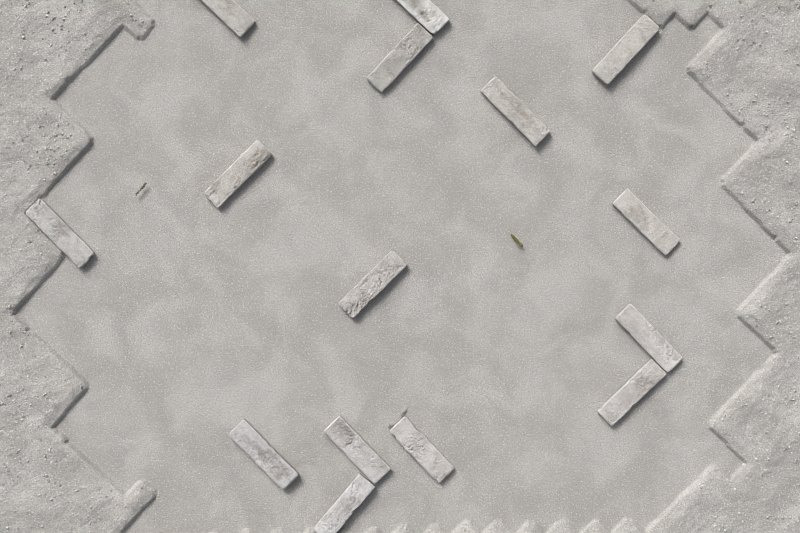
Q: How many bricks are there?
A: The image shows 15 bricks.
